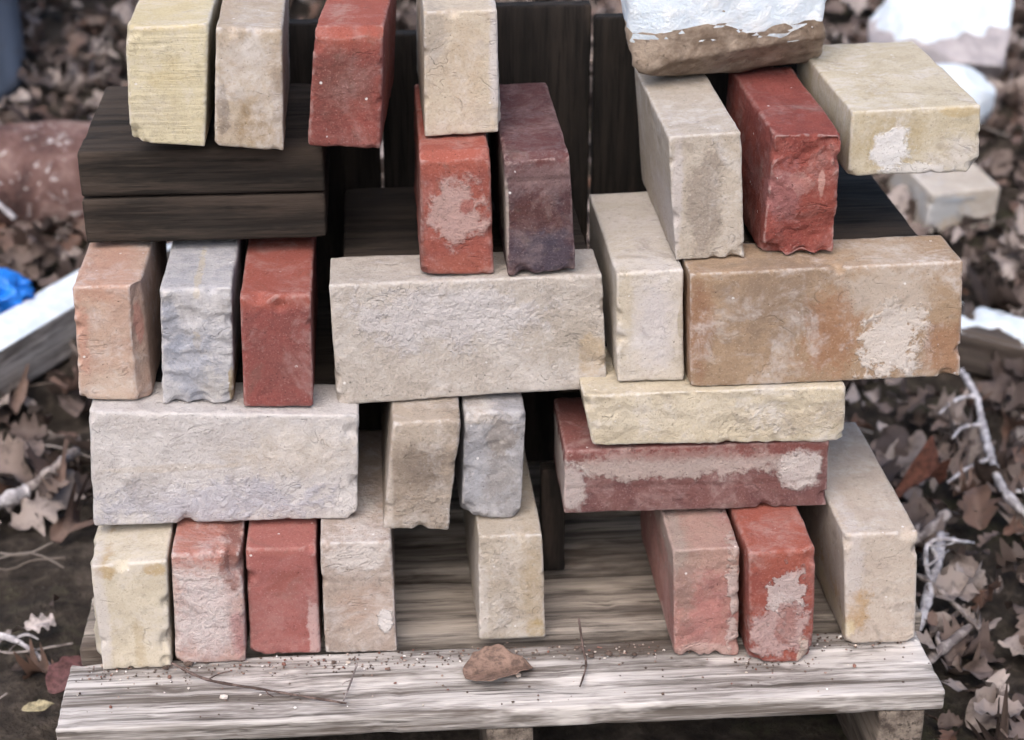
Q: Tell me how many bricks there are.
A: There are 29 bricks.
